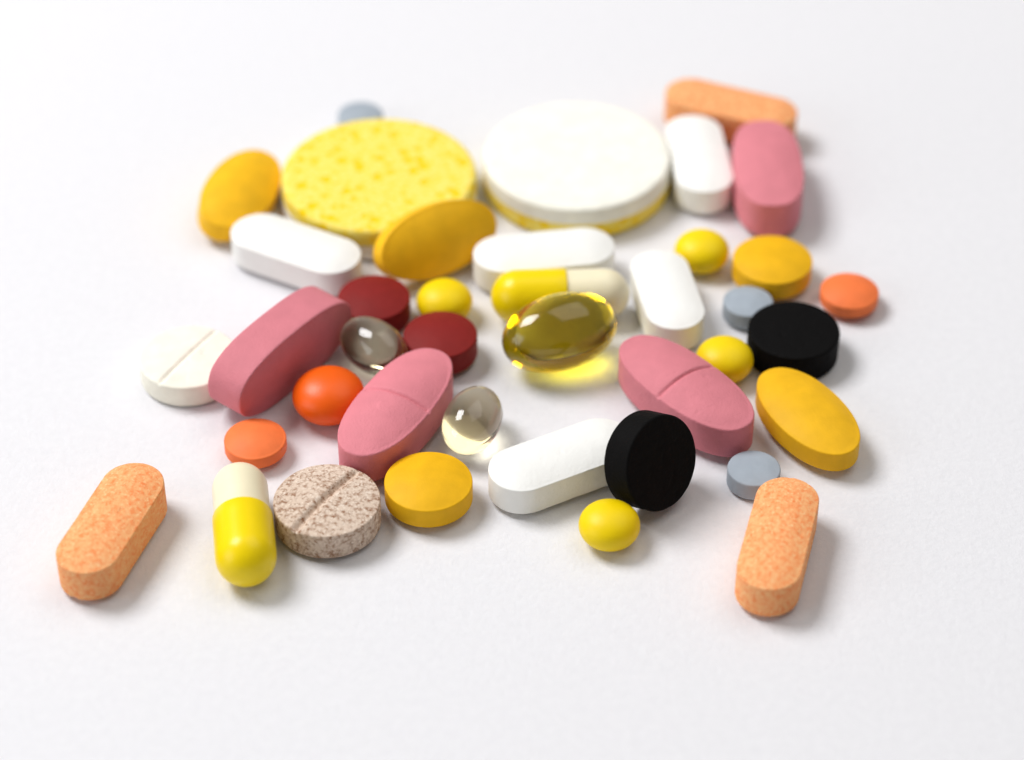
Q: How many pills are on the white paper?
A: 40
